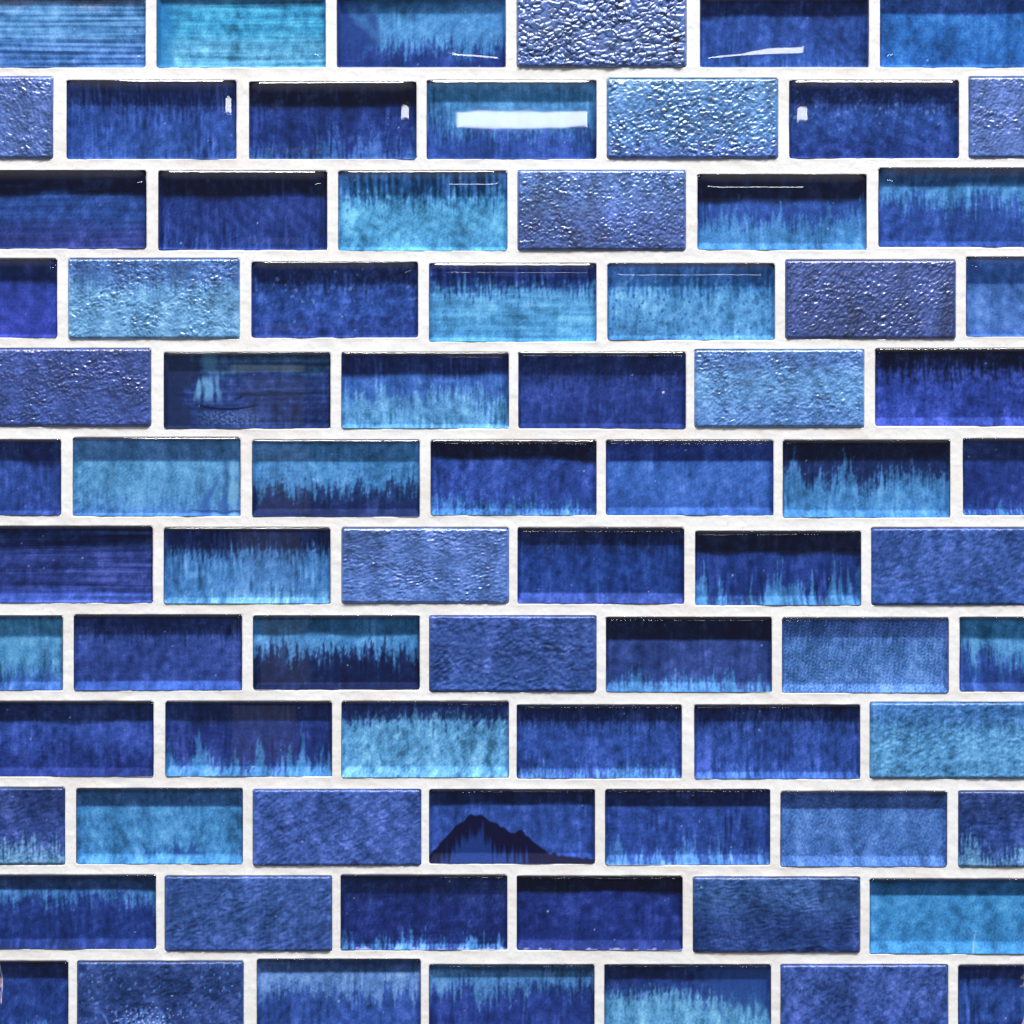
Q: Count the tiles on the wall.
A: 78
